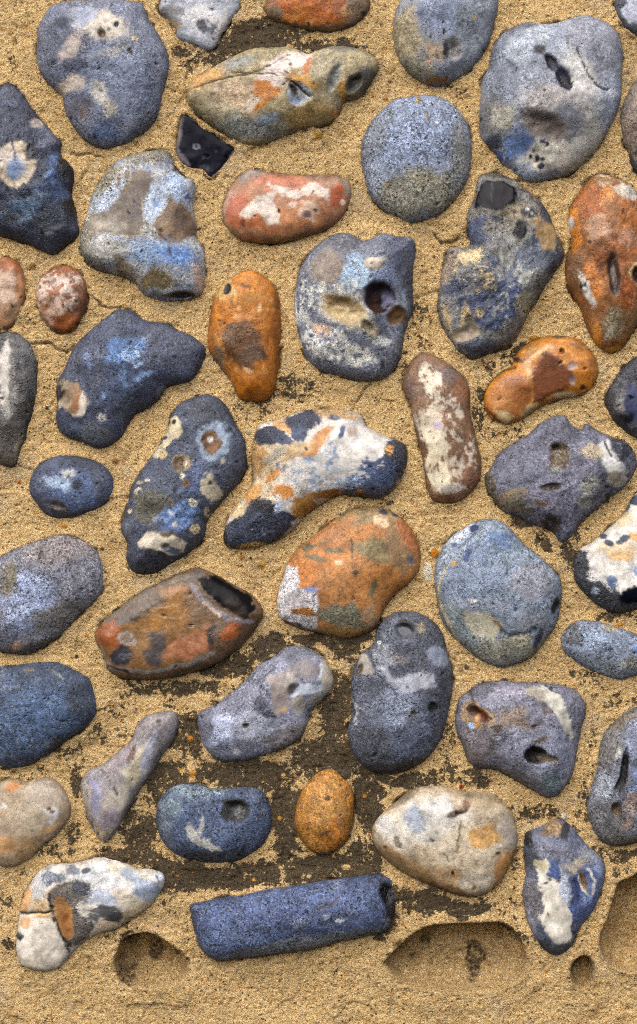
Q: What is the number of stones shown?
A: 47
